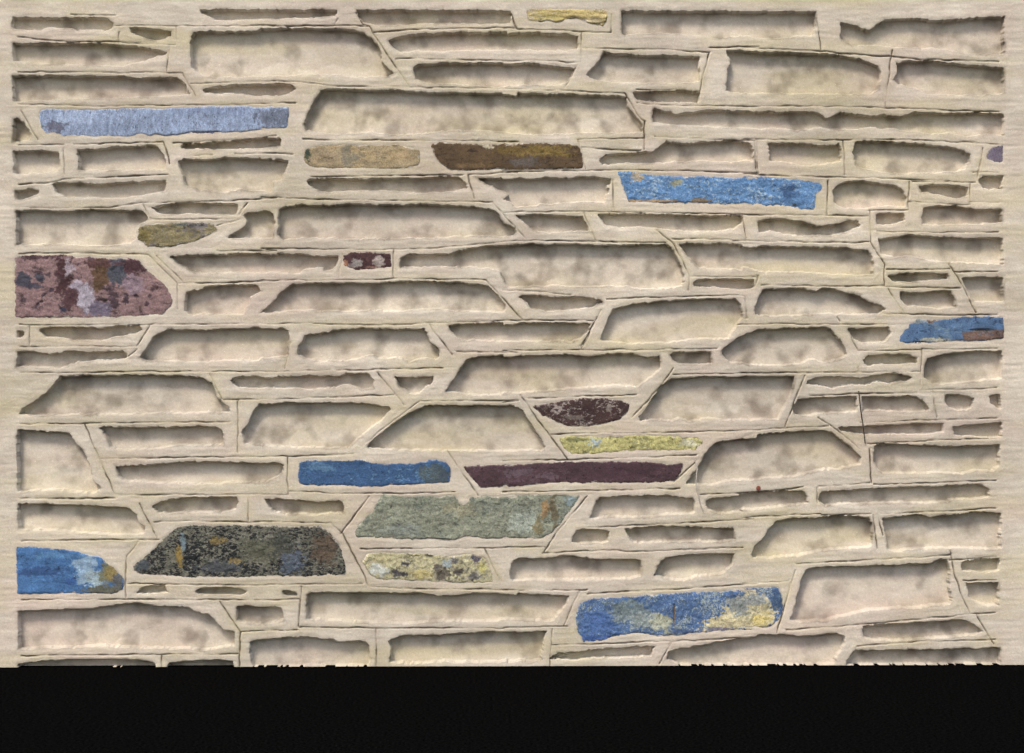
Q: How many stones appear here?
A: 19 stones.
